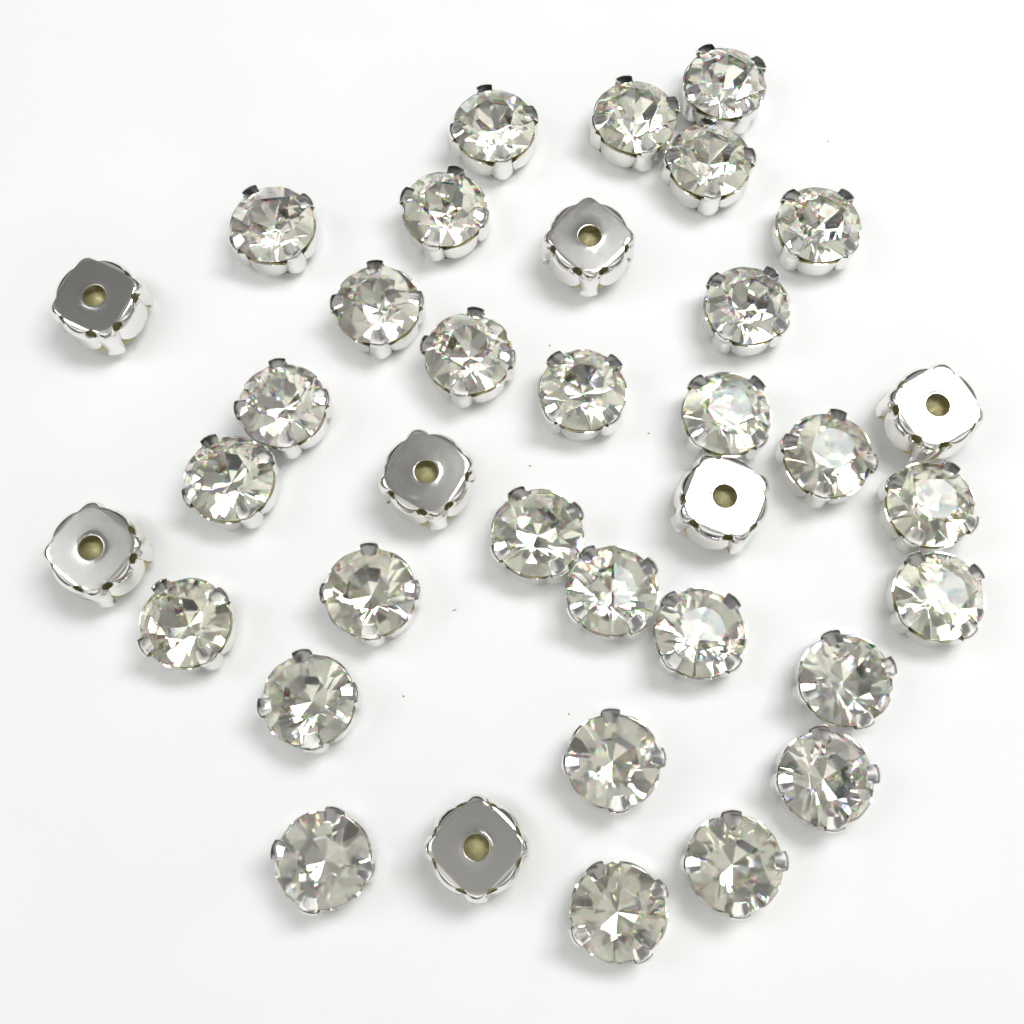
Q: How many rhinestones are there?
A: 36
